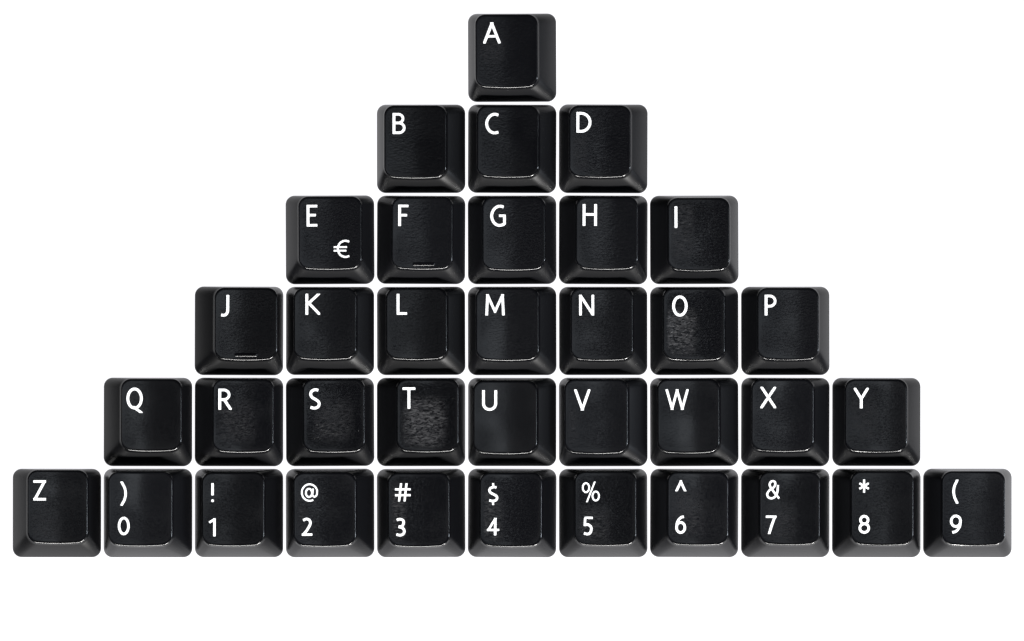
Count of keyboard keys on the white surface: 36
